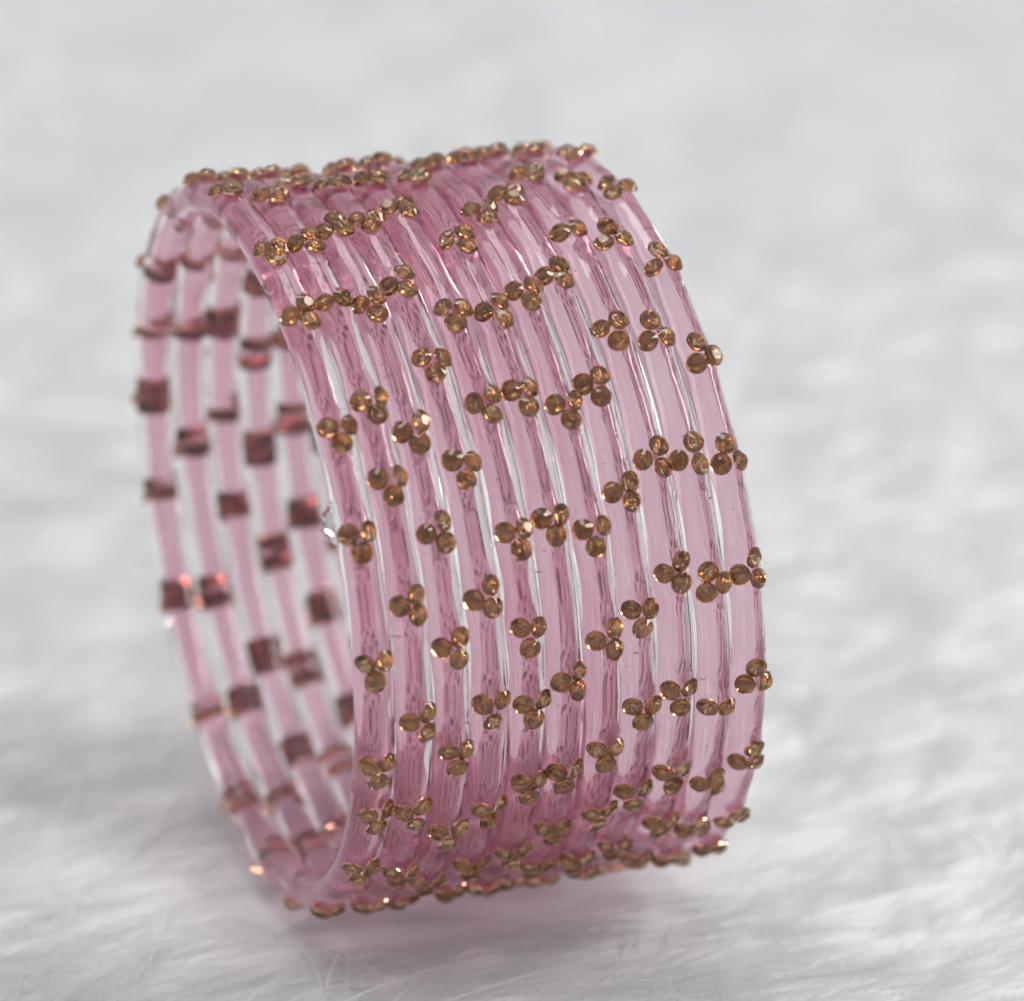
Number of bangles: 11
